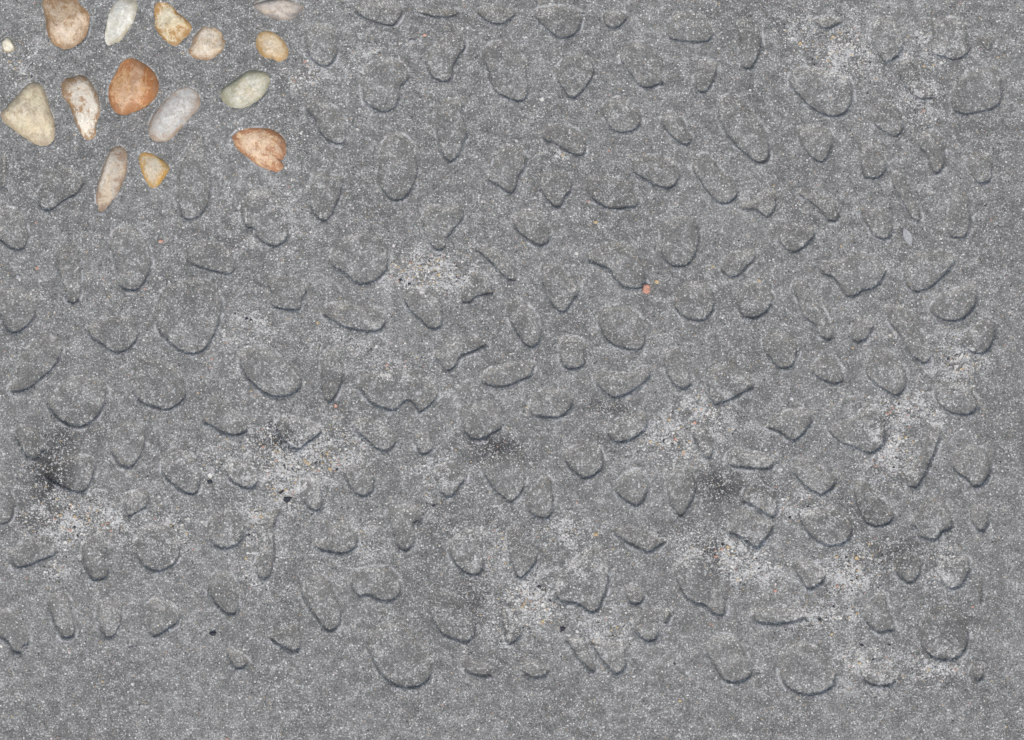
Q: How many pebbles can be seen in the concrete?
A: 15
